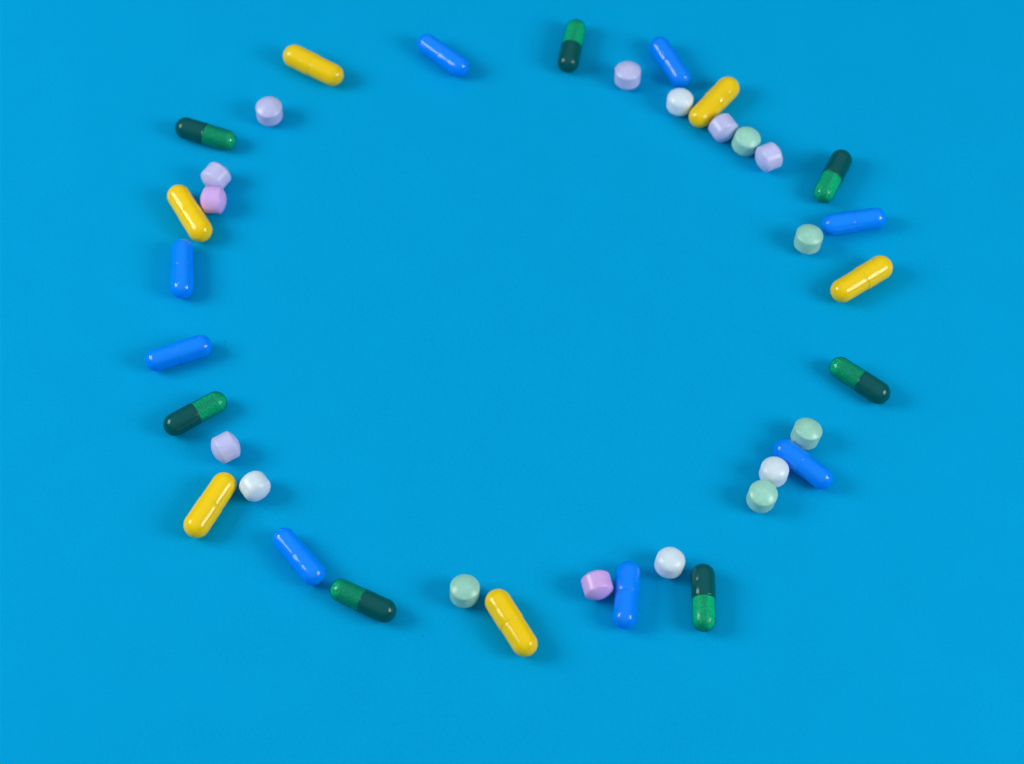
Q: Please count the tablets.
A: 17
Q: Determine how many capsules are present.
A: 21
